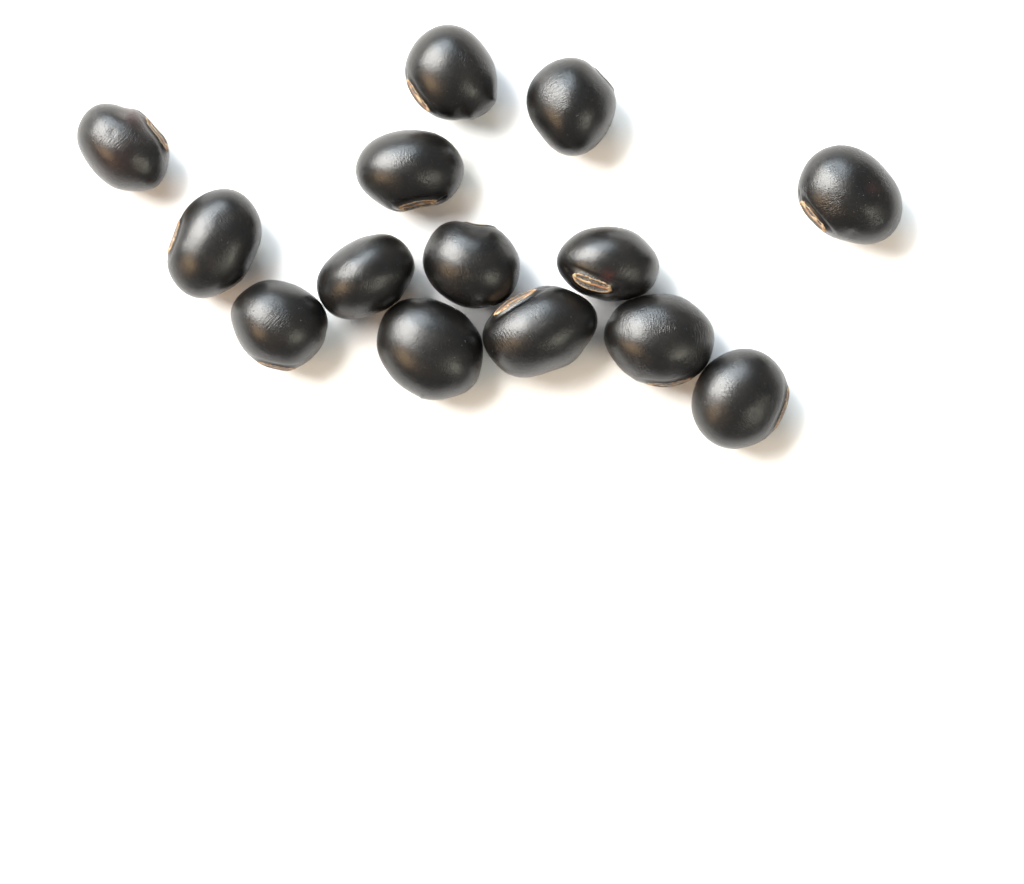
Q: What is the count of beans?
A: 14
